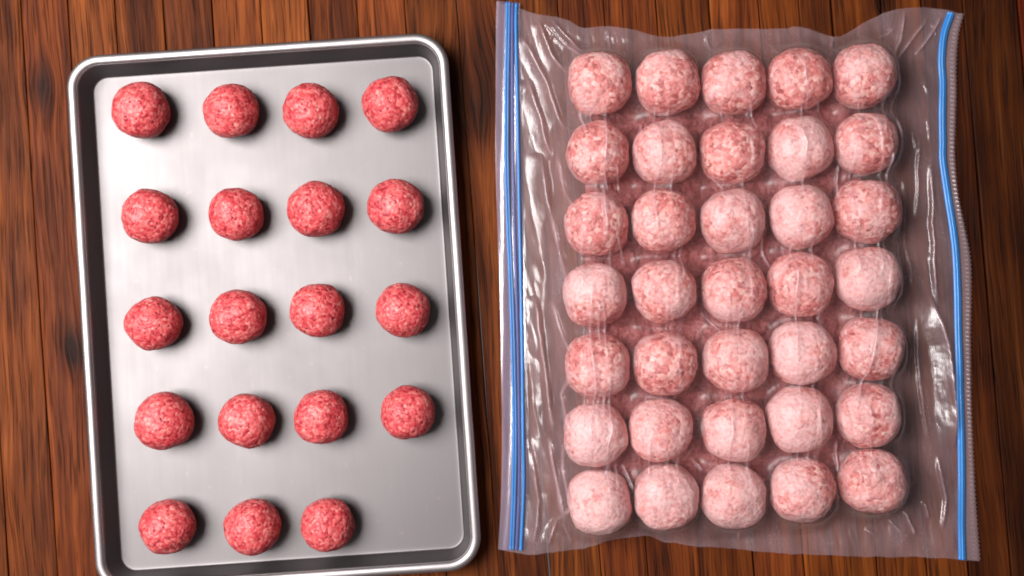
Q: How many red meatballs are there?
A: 19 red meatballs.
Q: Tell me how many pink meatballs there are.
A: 35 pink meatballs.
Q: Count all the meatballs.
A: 54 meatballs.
